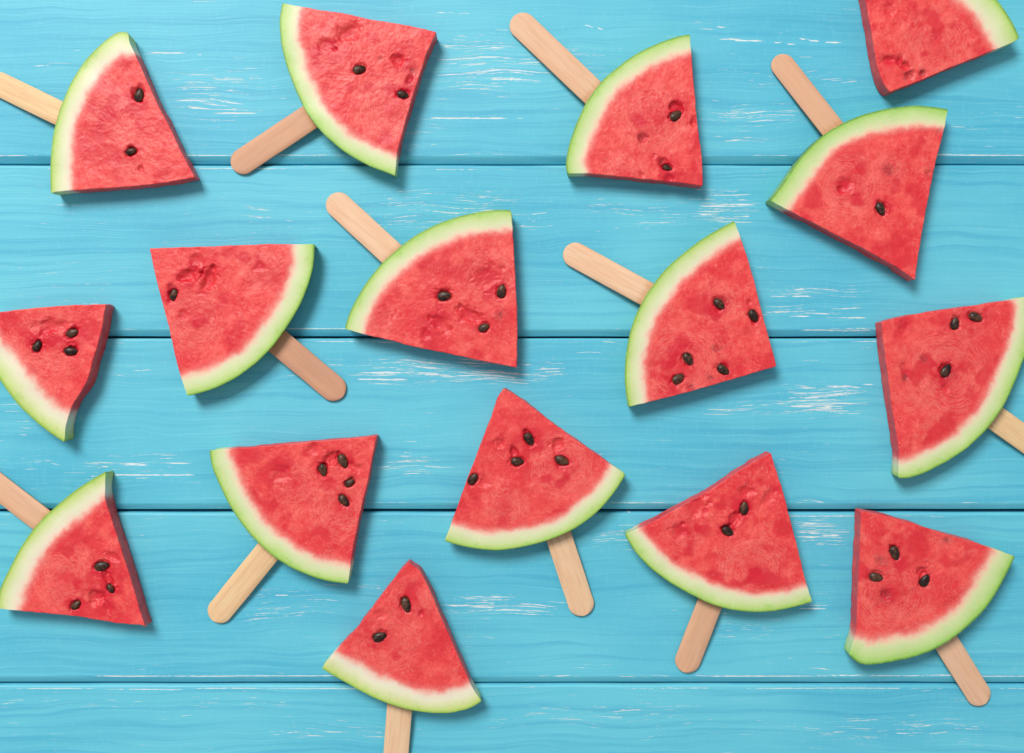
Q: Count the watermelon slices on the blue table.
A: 16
